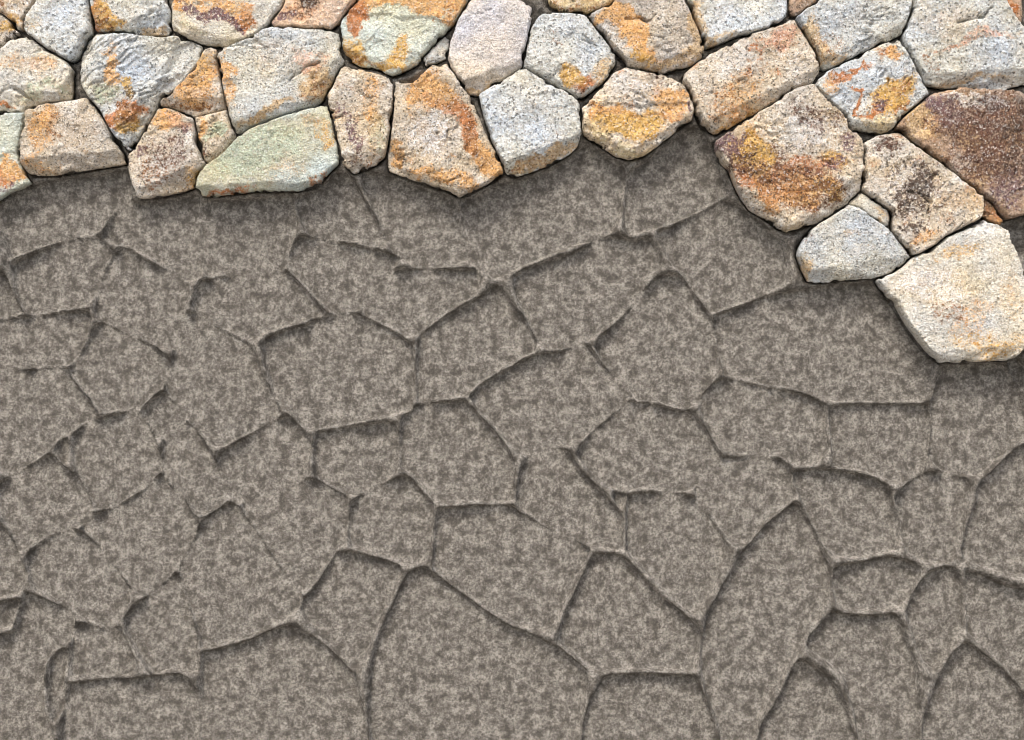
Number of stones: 39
